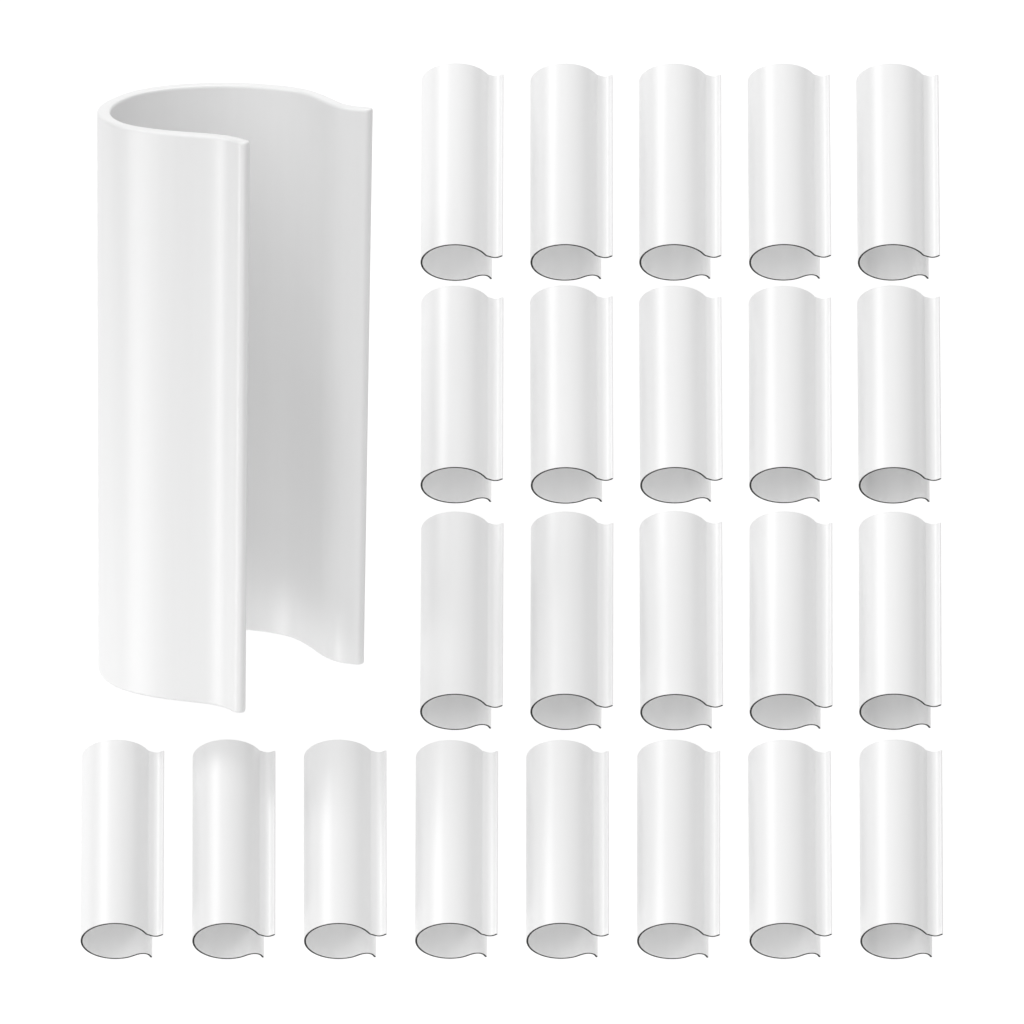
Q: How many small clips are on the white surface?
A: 23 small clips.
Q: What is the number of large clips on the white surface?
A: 1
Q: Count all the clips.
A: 24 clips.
